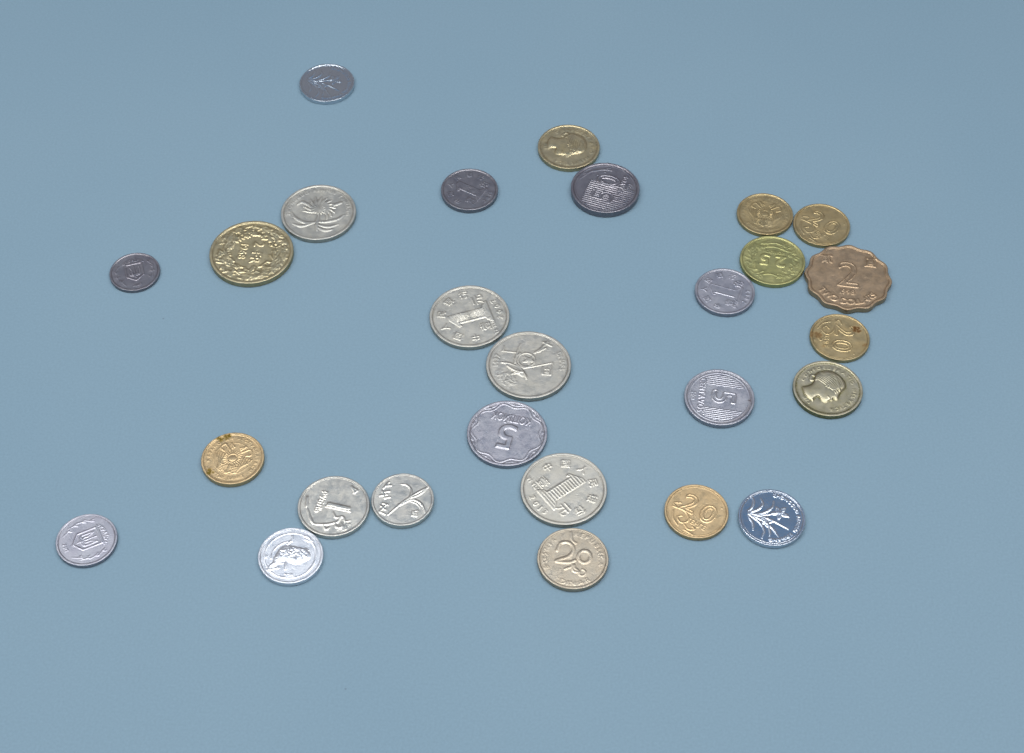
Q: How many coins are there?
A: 27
